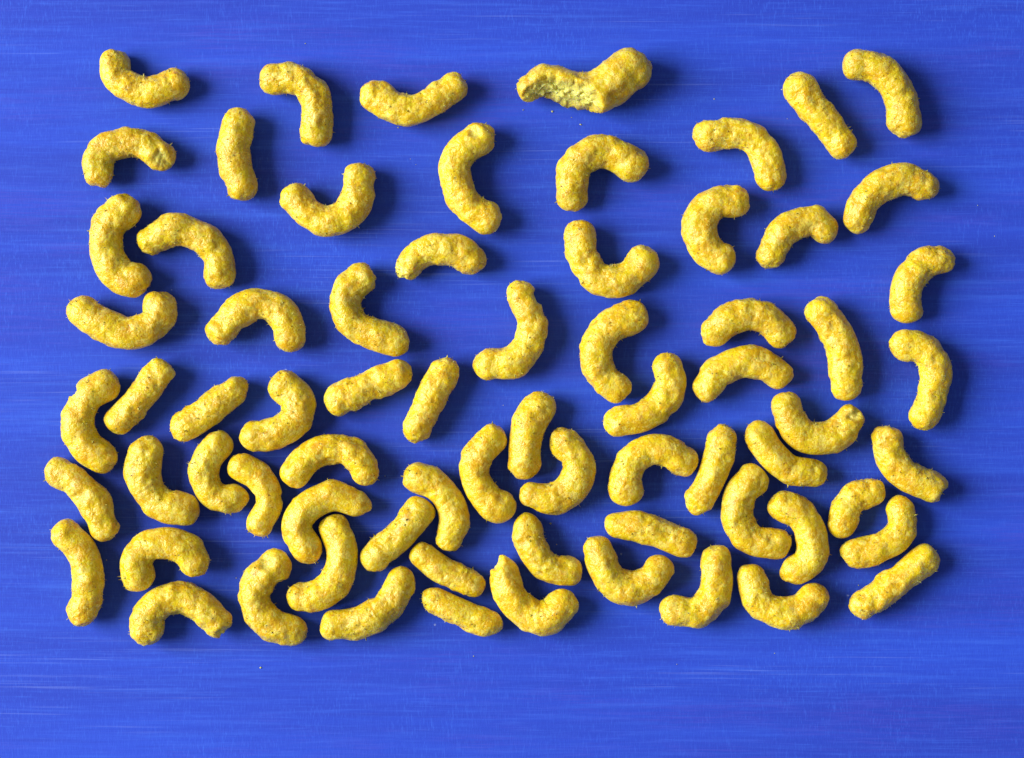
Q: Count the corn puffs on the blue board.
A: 71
